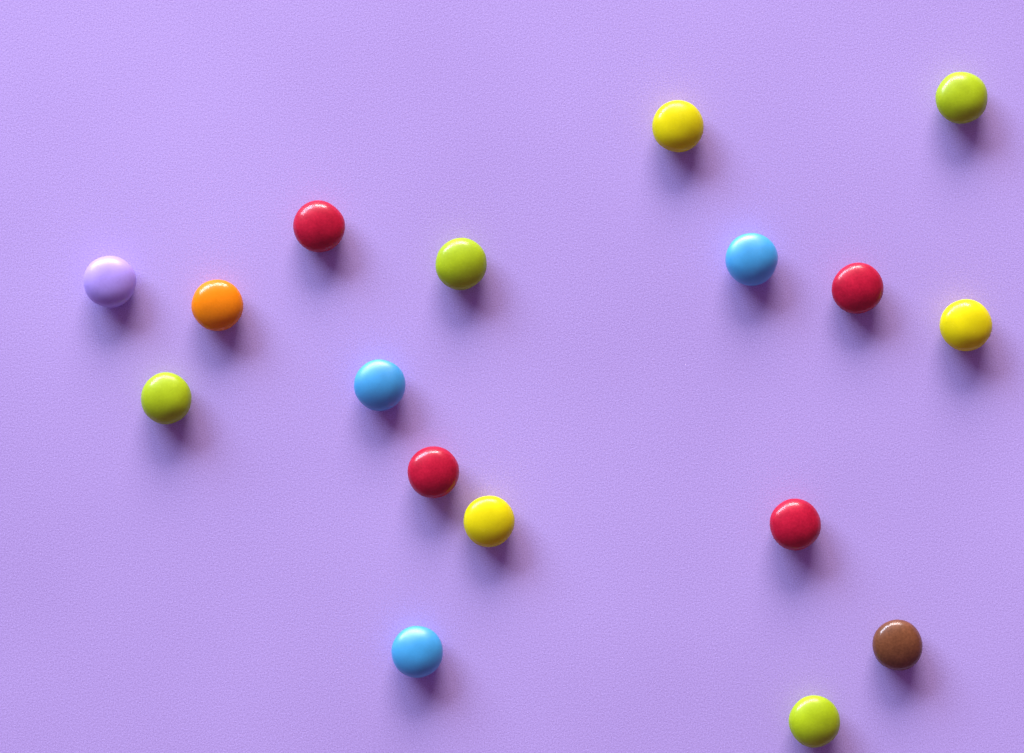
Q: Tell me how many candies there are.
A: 17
